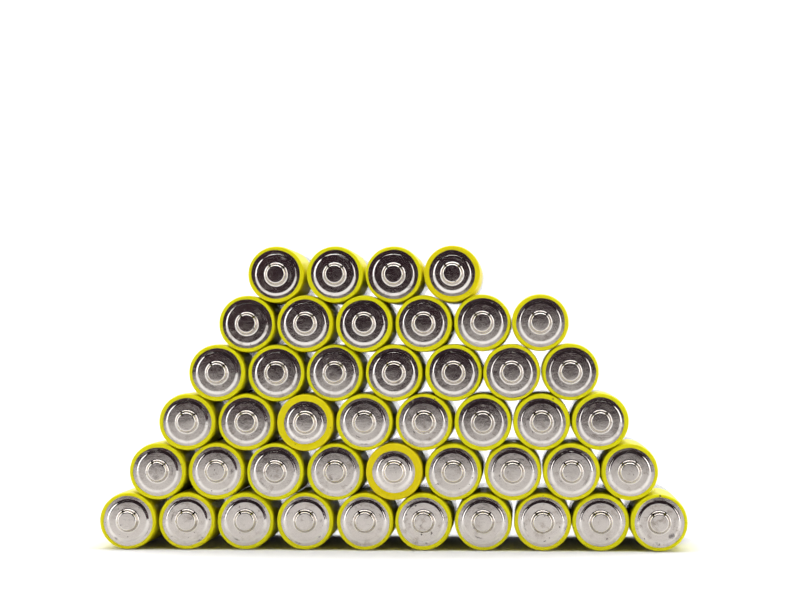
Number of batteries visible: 44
